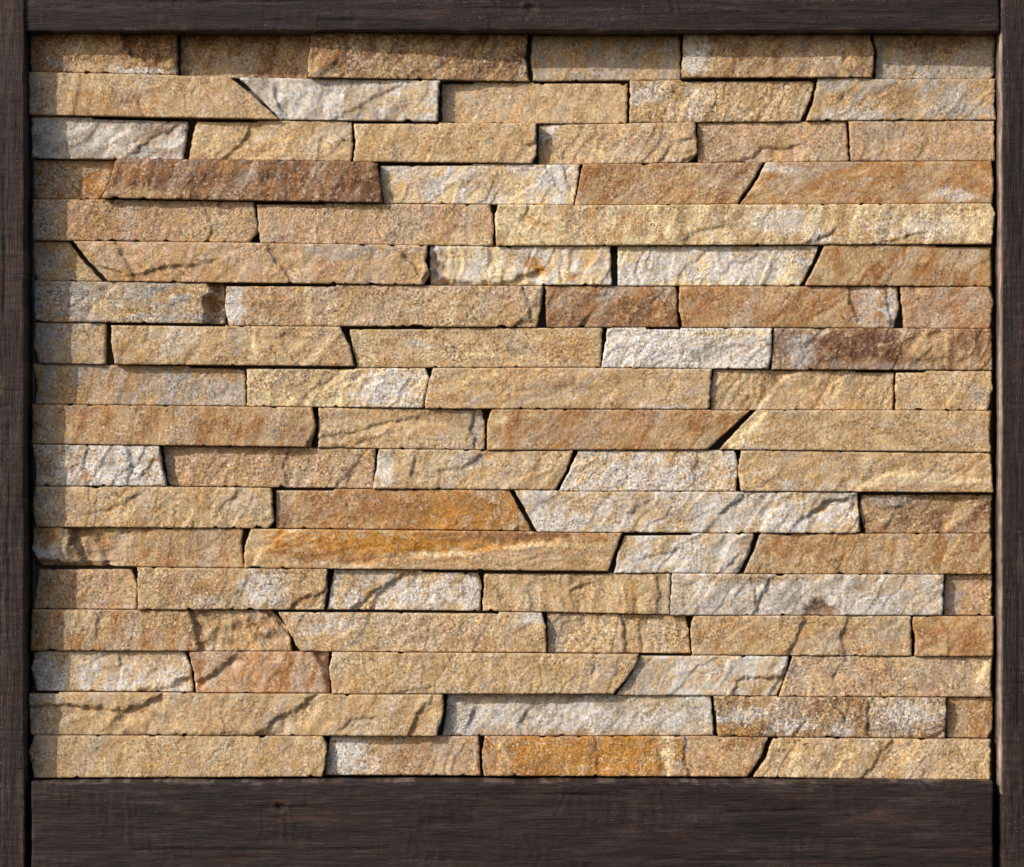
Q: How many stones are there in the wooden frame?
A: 86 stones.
